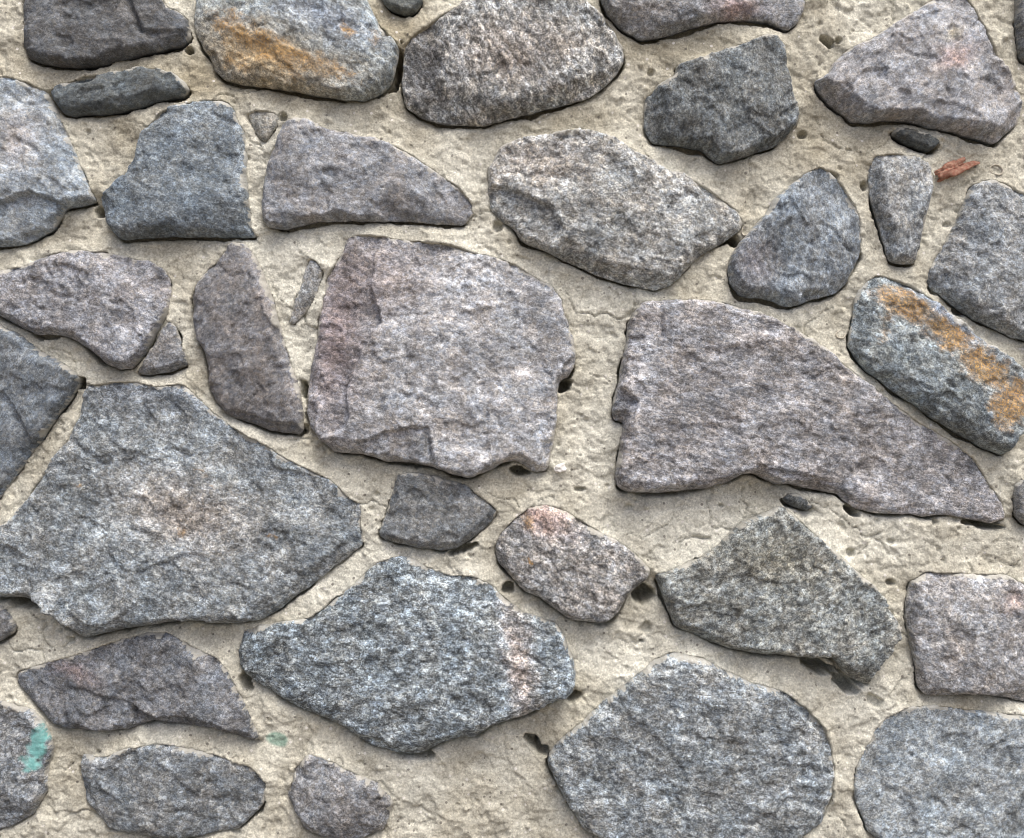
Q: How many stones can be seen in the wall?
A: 41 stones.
